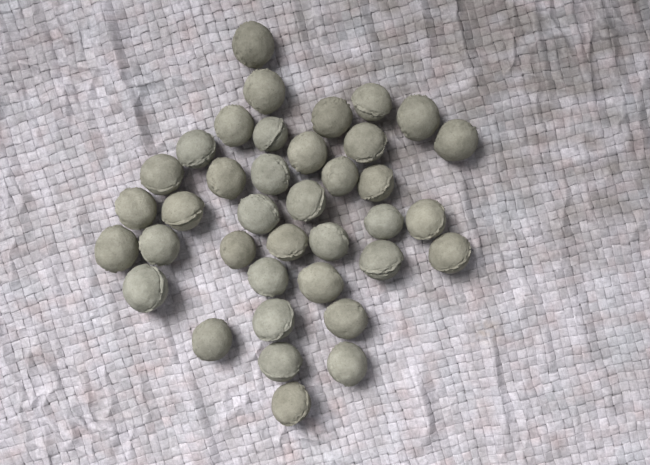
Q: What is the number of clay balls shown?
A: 38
